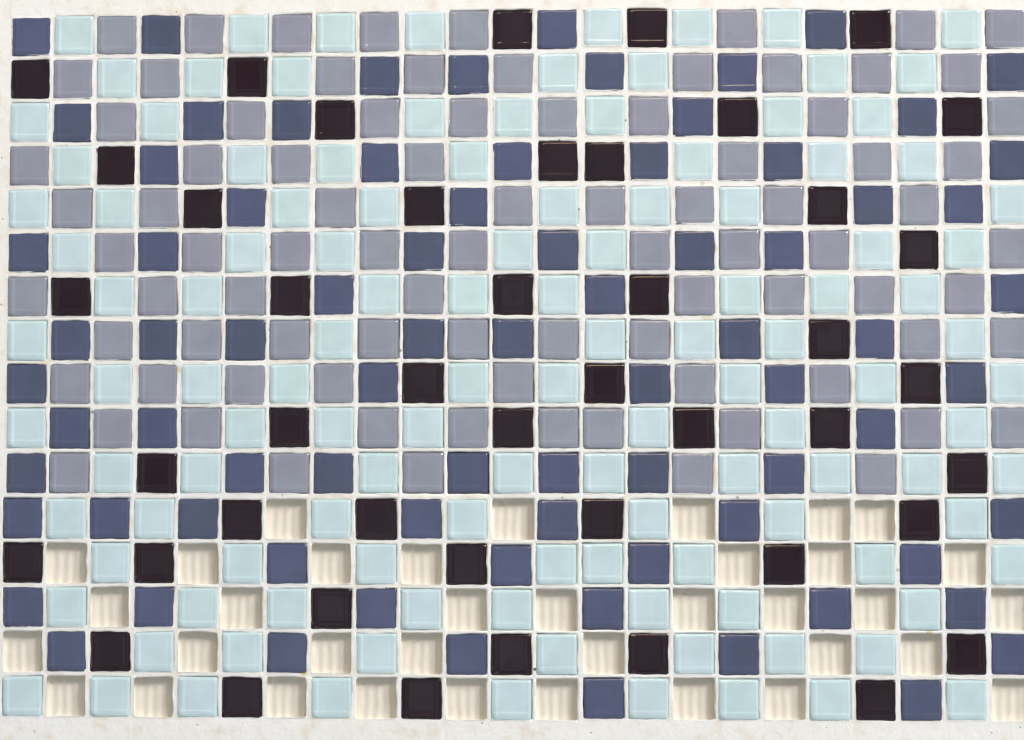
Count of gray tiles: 87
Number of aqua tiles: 121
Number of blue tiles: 79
